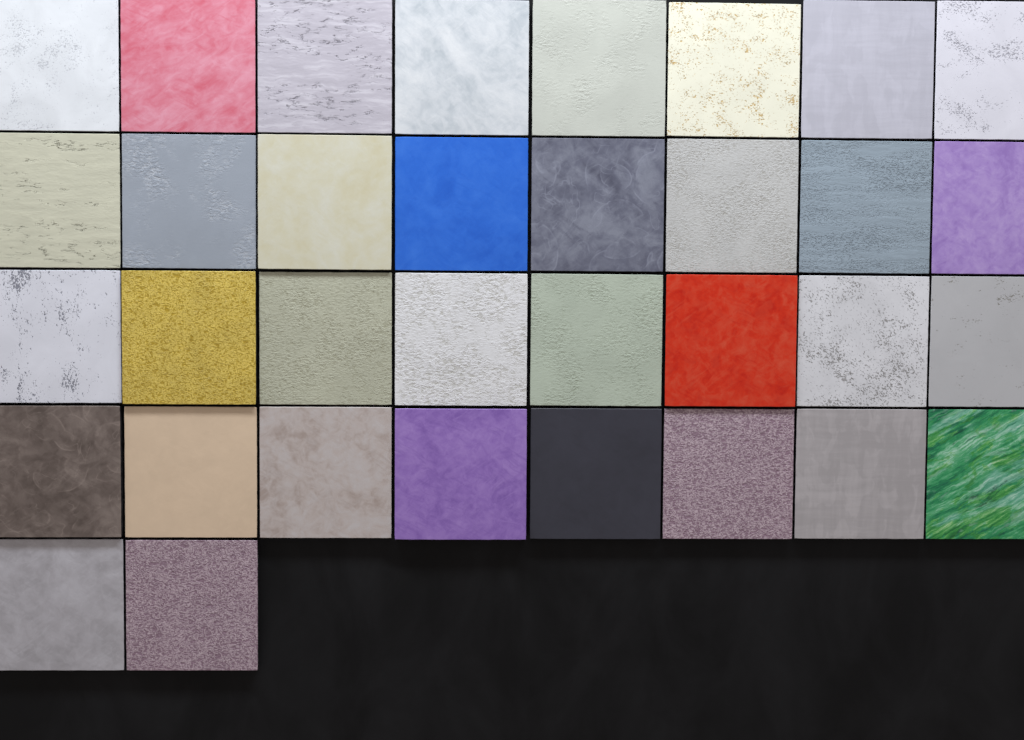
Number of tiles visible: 34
